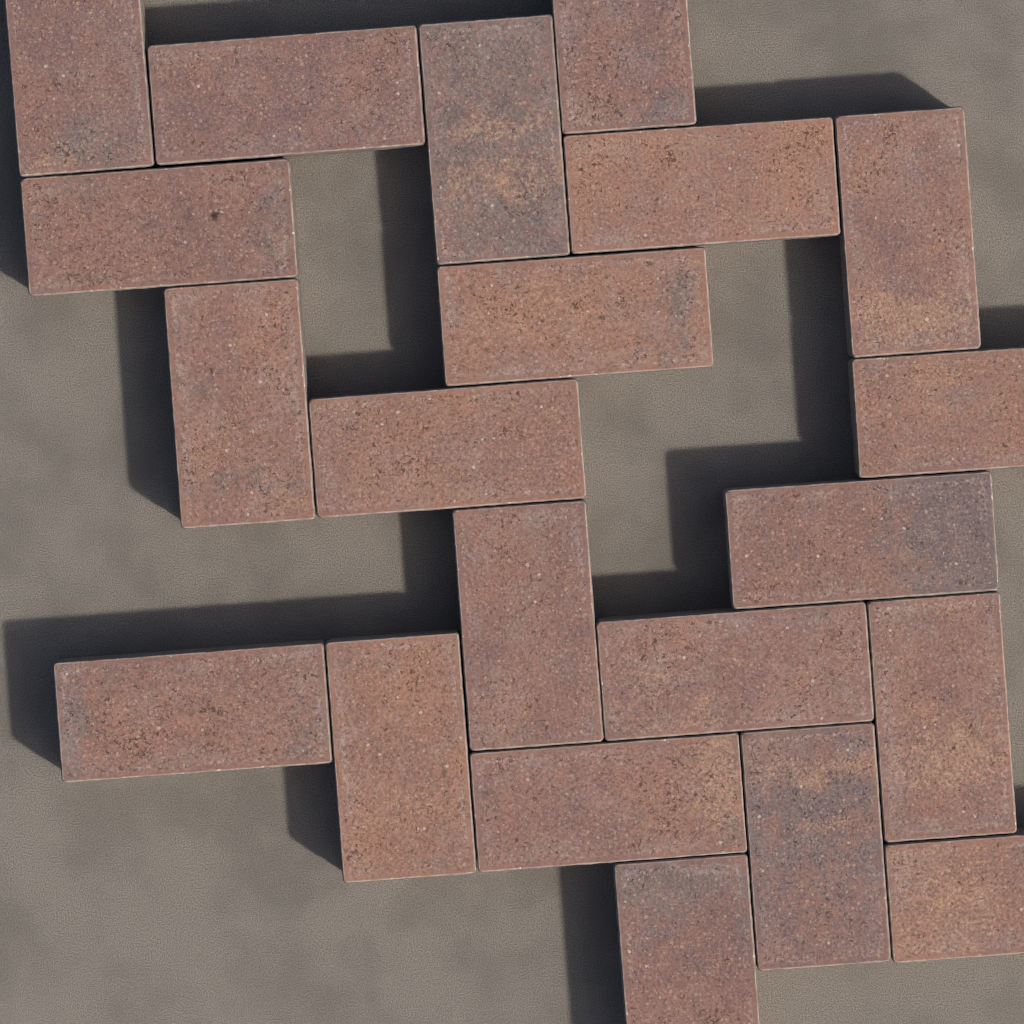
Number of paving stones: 21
